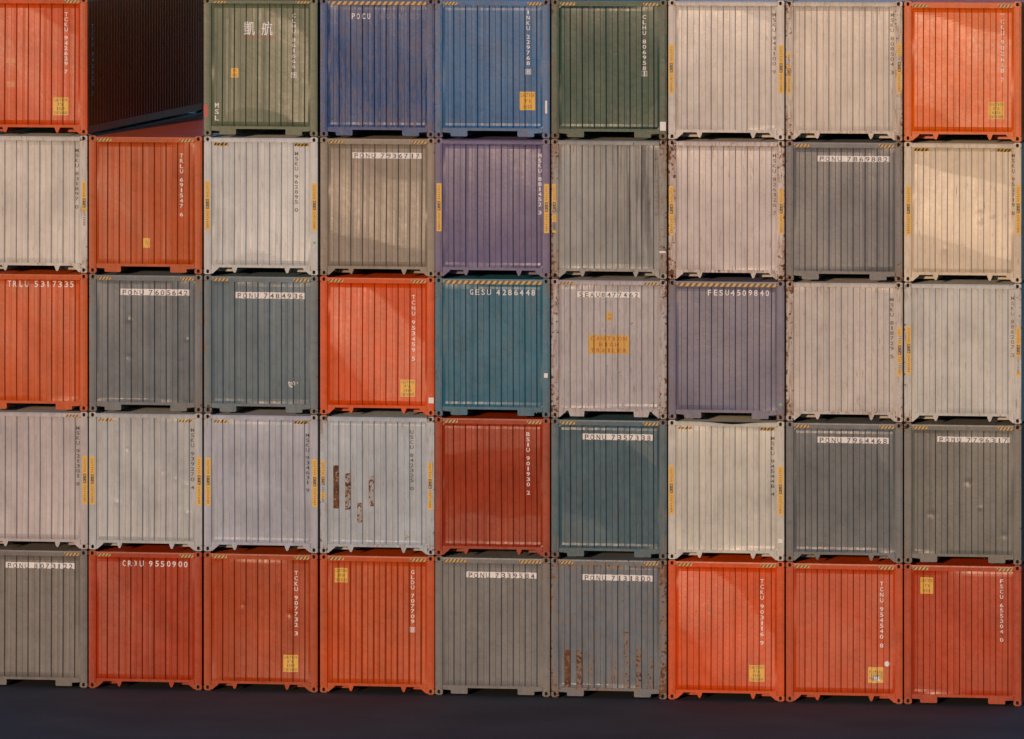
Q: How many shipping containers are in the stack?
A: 44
